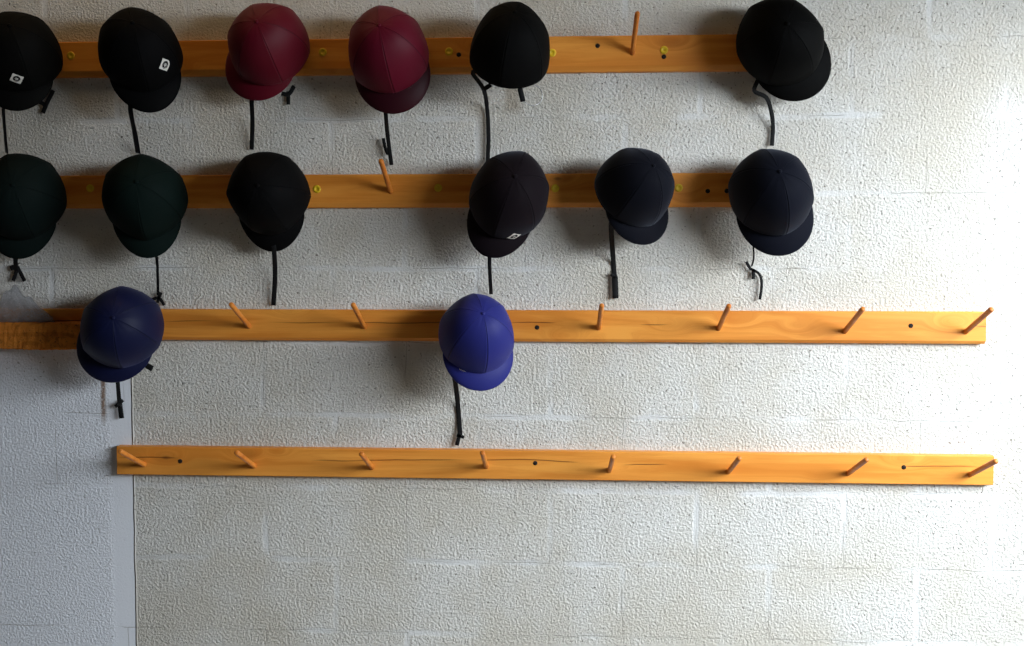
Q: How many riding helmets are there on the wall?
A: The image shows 14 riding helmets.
